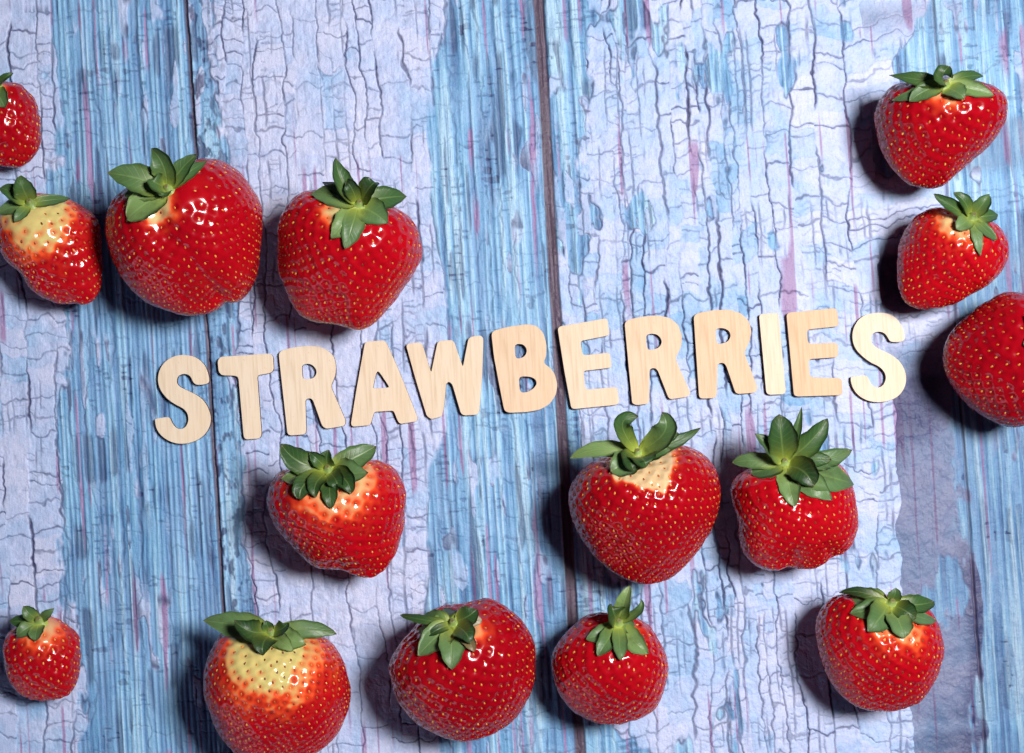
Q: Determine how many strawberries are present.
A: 15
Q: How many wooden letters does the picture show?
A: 12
